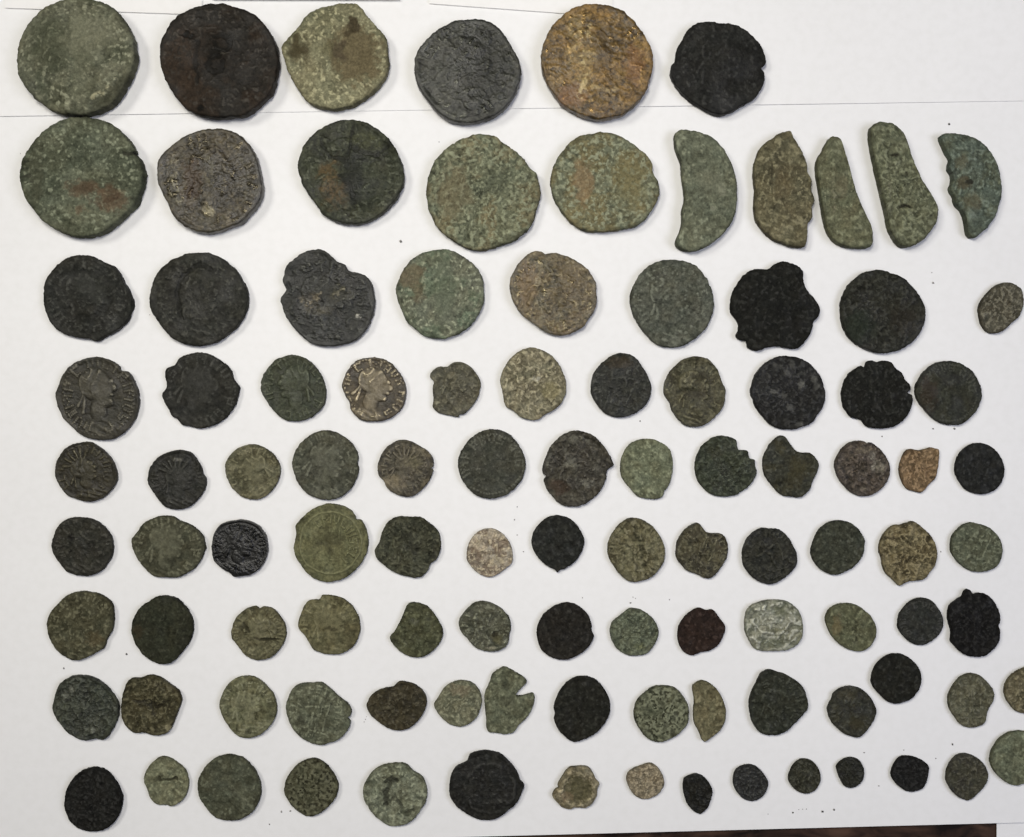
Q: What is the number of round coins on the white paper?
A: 99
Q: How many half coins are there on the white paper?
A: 6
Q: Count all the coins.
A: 105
